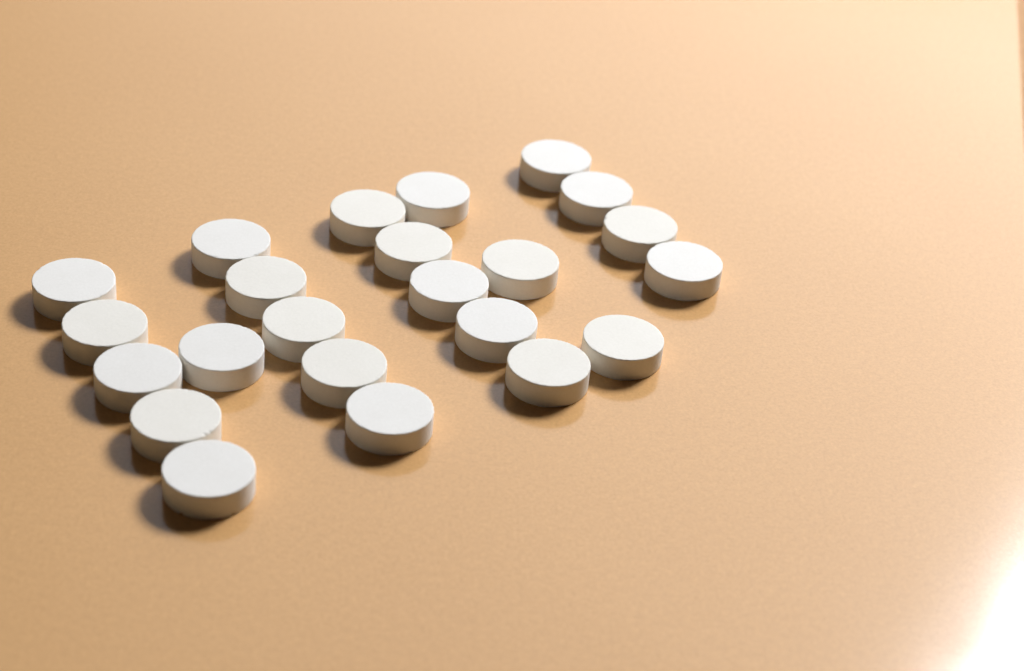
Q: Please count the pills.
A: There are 23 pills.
